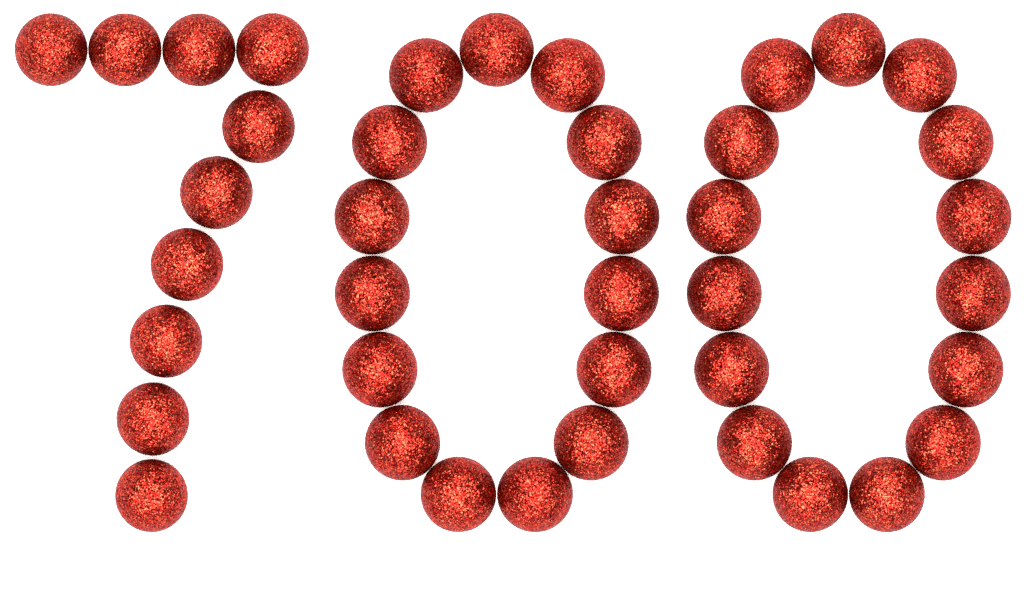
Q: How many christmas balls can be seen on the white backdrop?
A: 40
